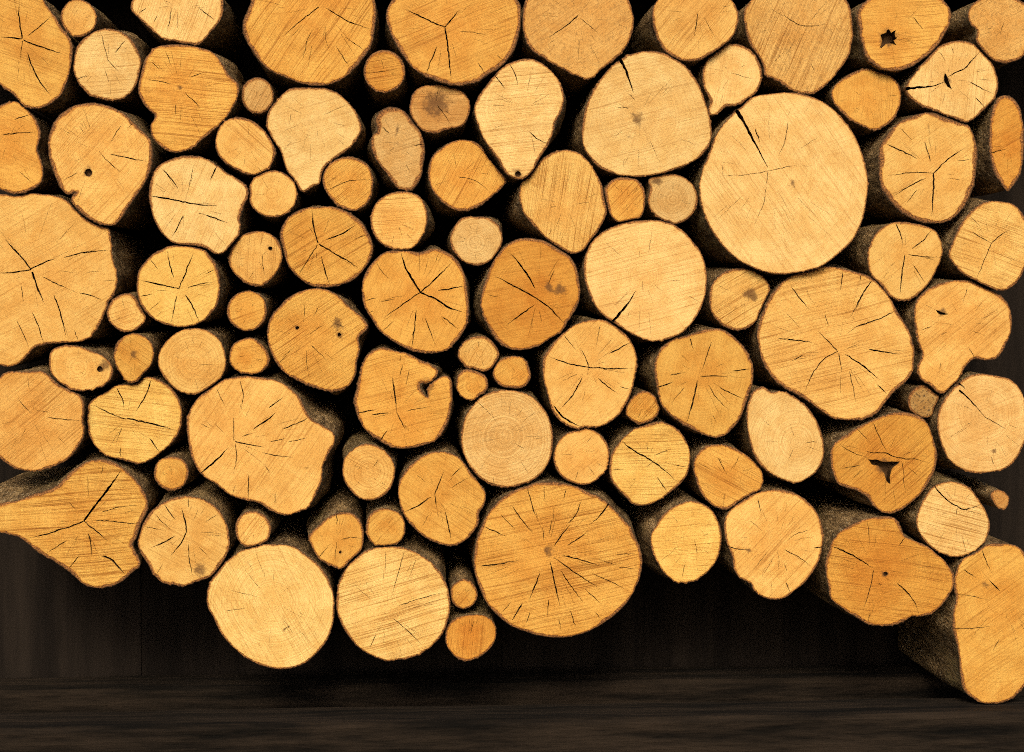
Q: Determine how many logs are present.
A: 93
